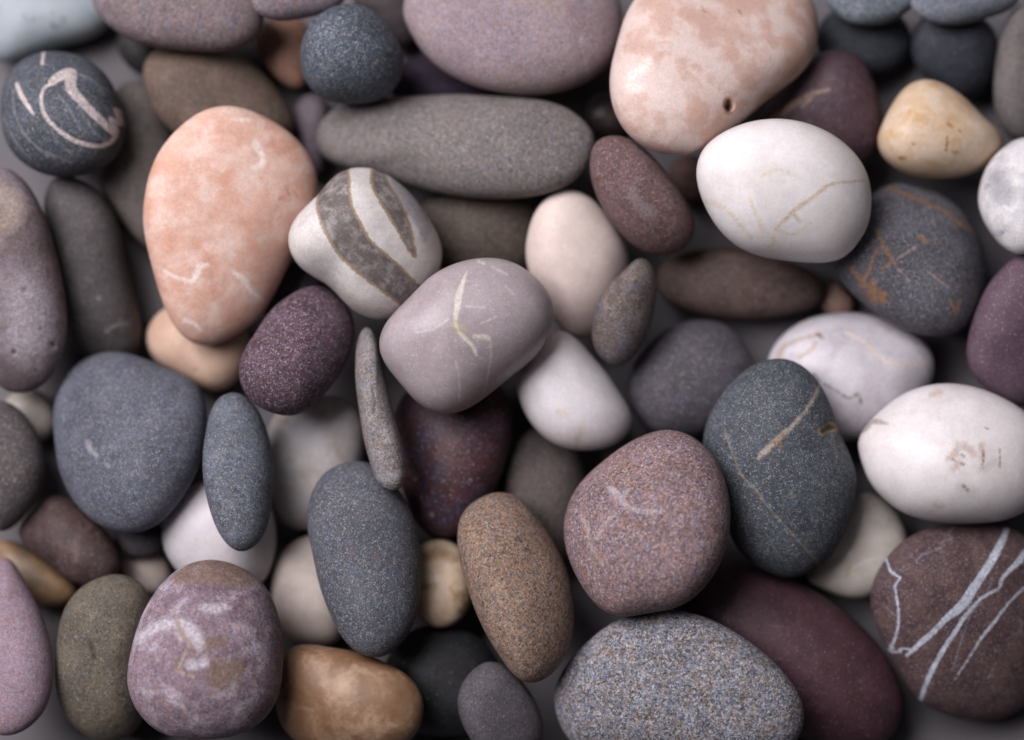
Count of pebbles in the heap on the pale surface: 75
